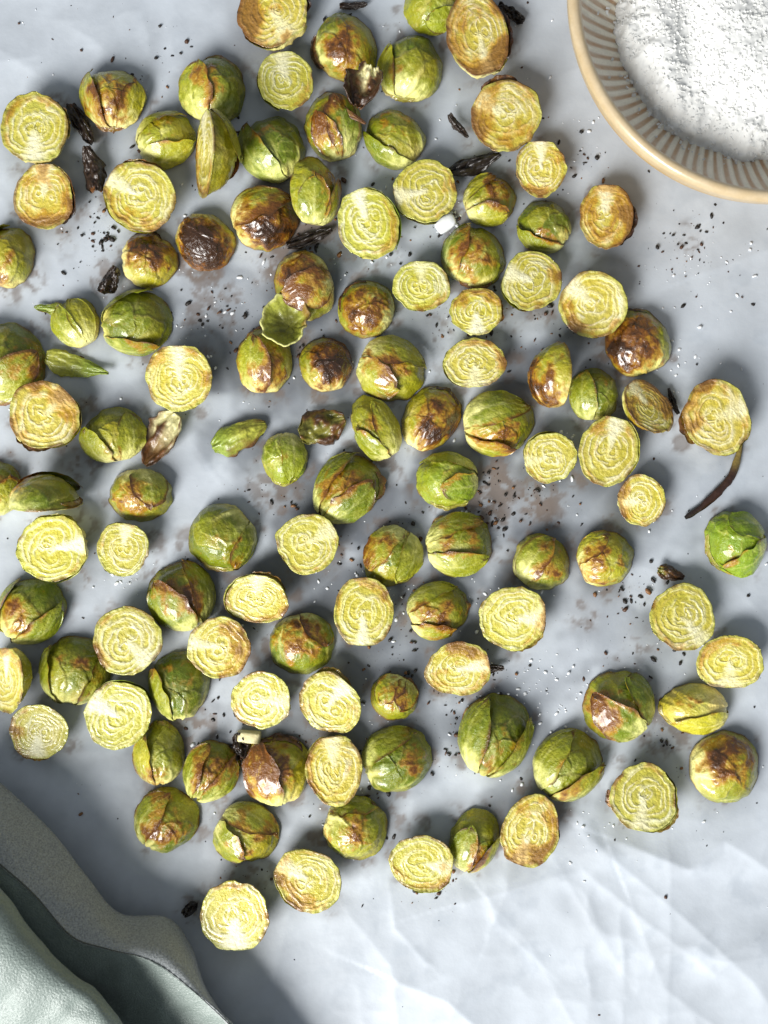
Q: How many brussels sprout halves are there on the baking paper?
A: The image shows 110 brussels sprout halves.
